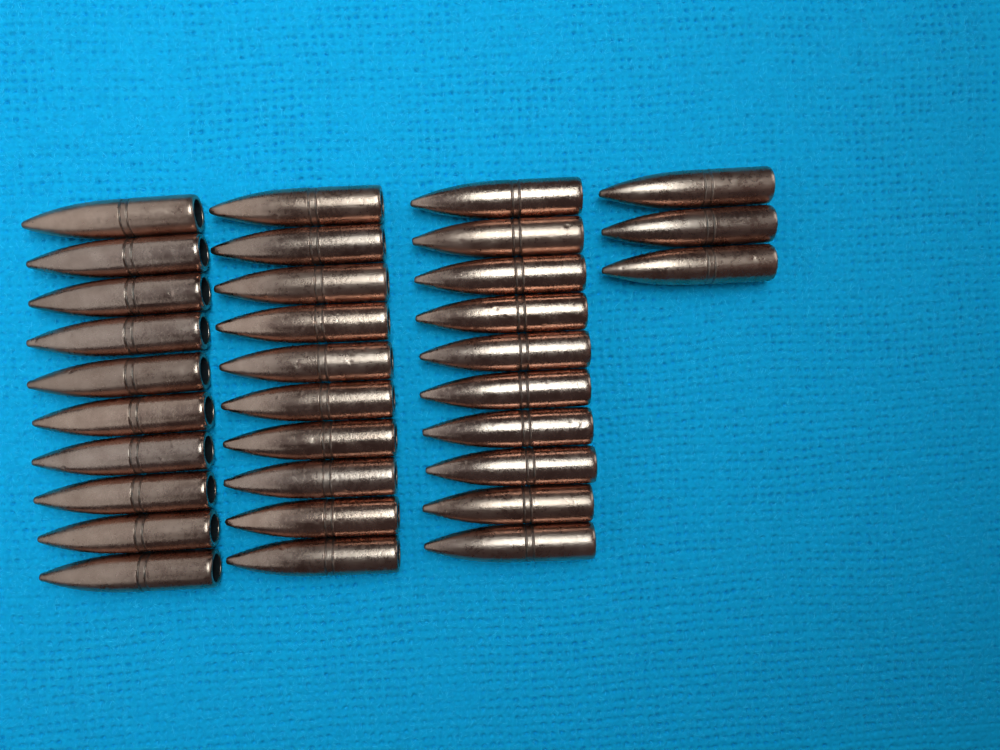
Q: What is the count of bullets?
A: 33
